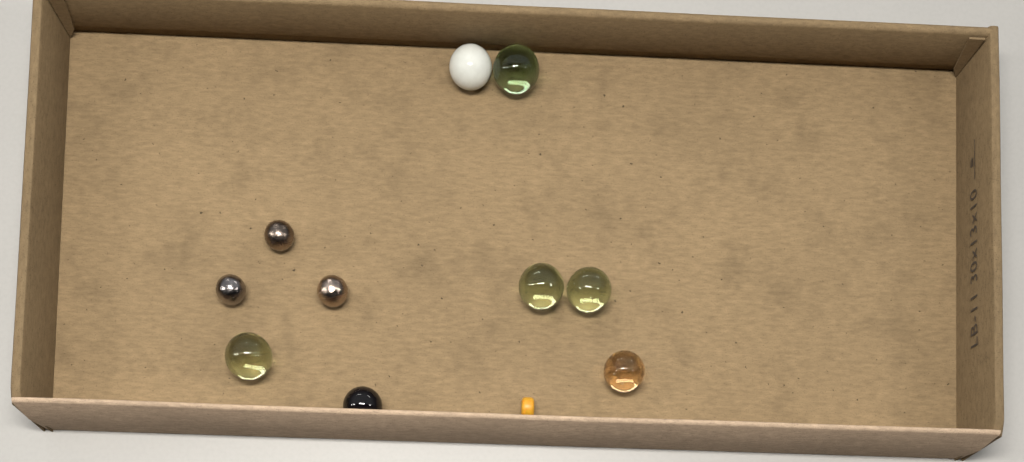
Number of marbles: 10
